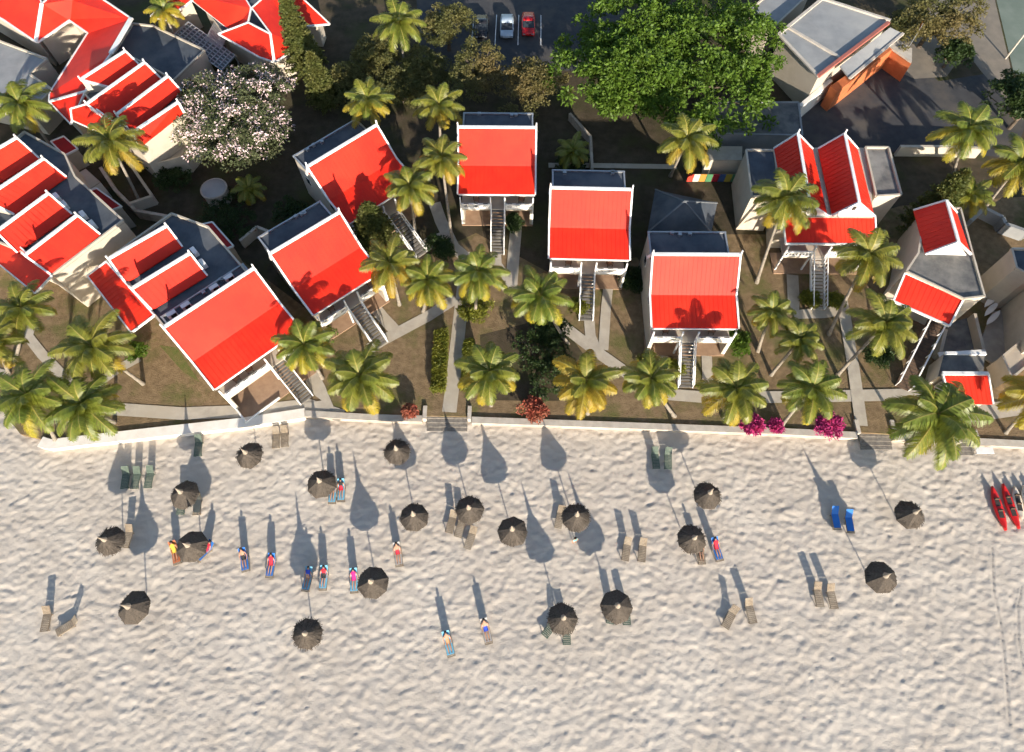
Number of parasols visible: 19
